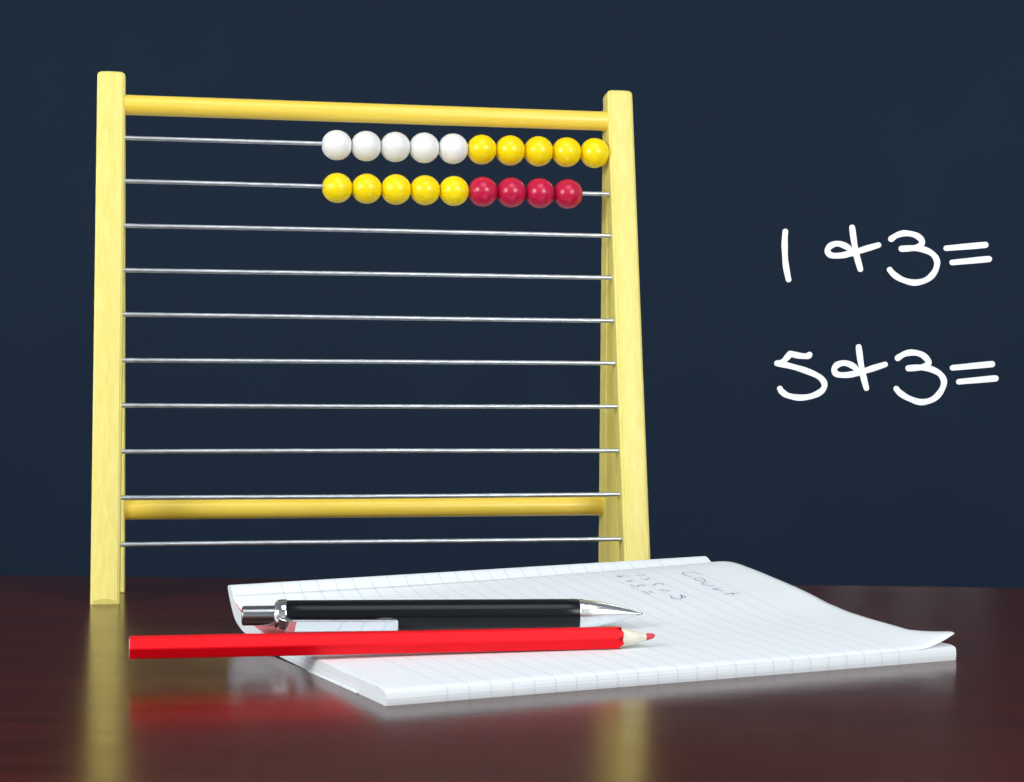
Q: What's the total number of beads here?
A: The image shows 19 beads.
